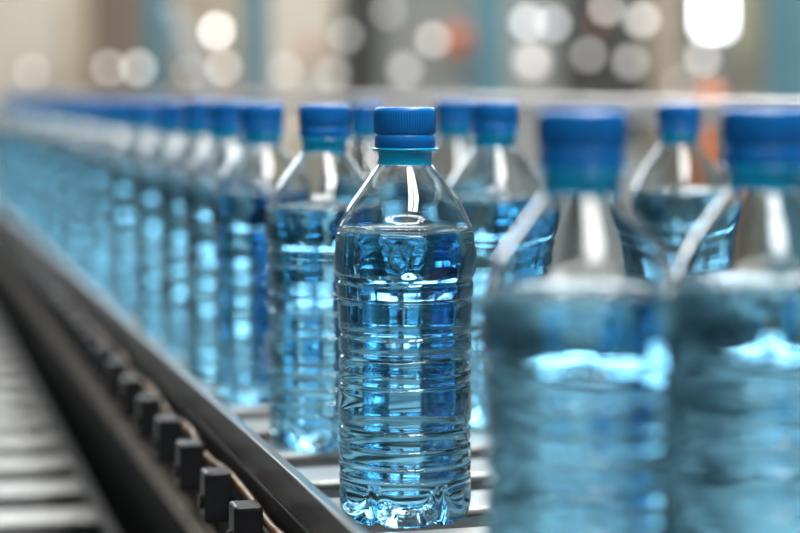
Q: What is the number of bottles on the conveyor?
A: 22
